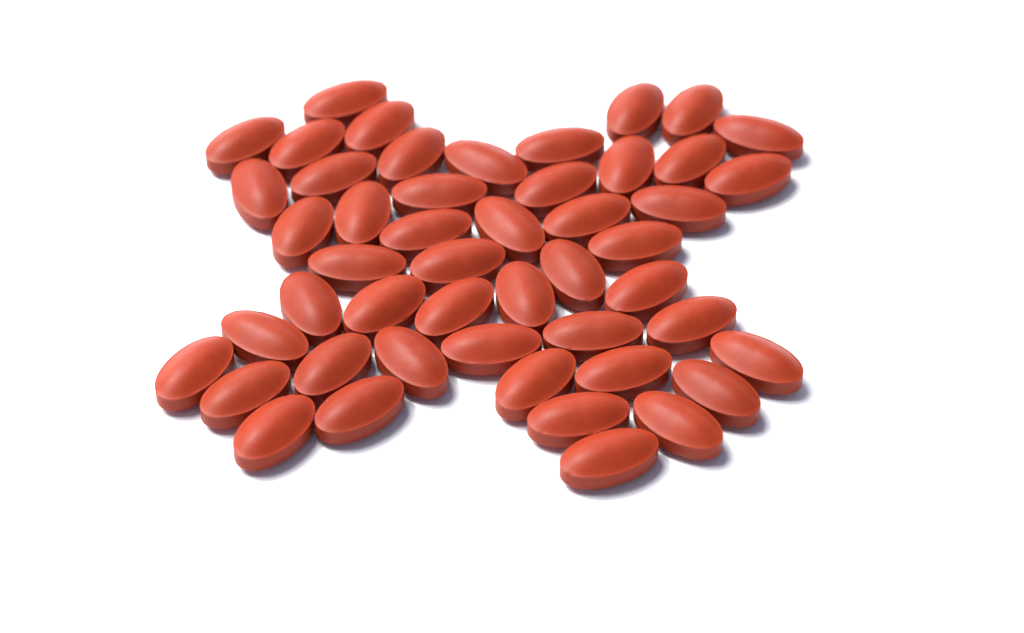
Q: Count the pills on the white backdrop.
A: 49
